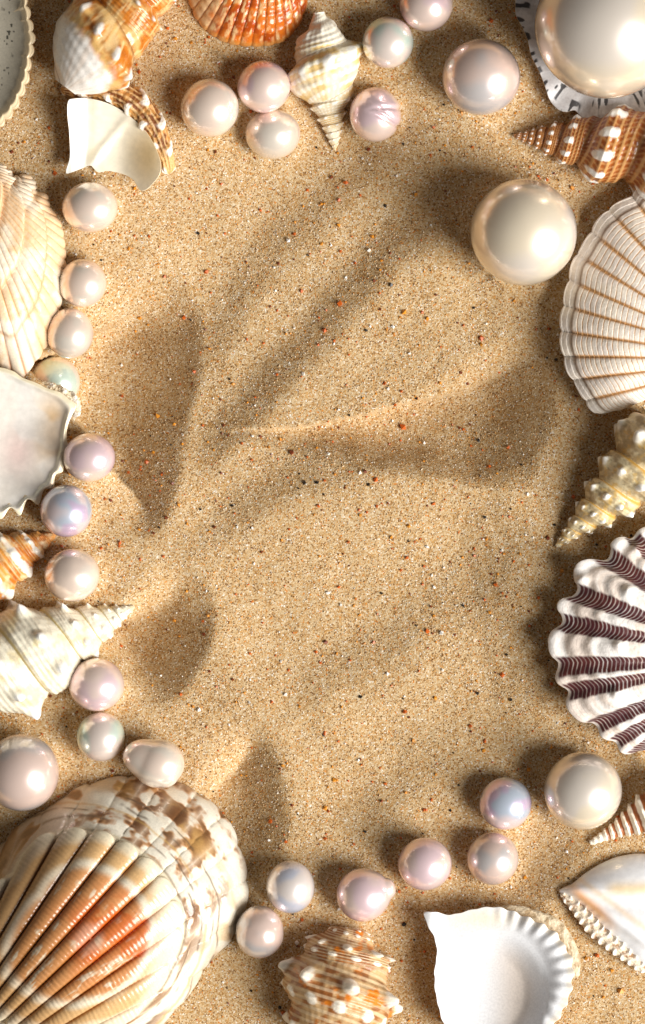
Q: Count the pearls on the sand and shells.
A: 27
